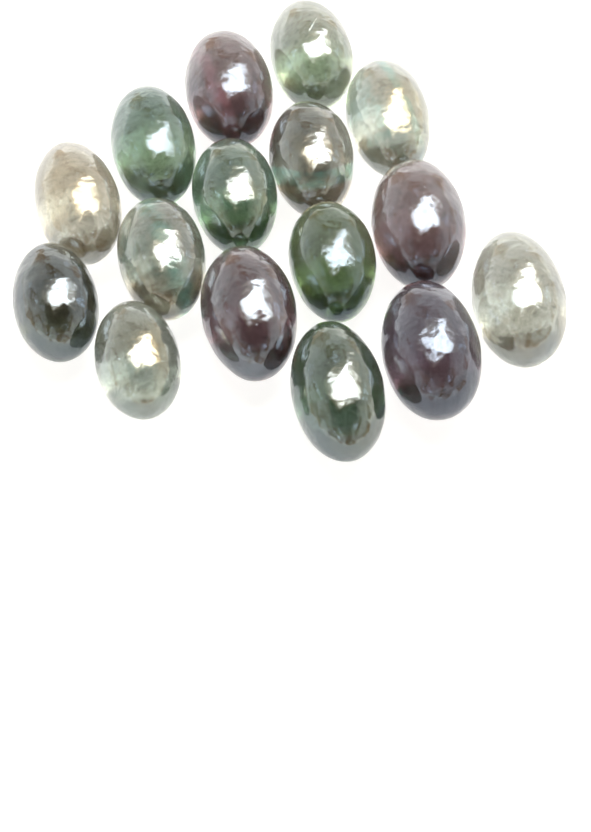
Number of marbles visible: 16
